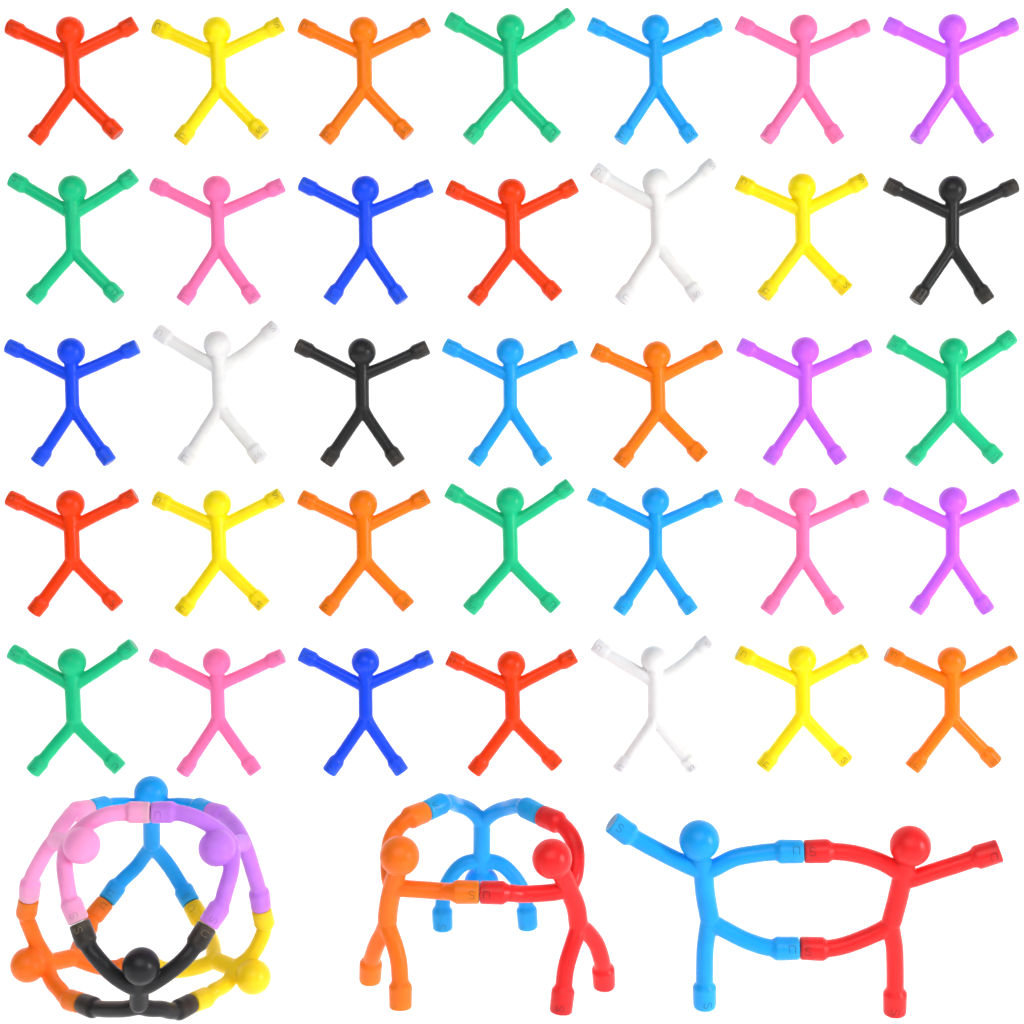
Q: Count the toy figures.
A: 46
